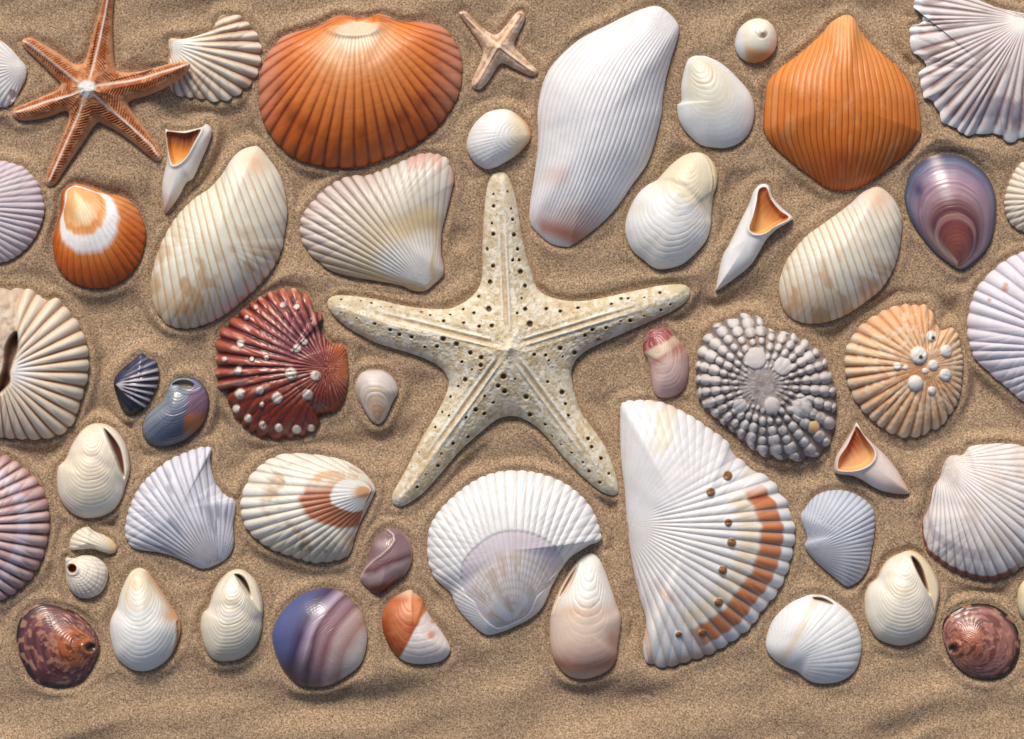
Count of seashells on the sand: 50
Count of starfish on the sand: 3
